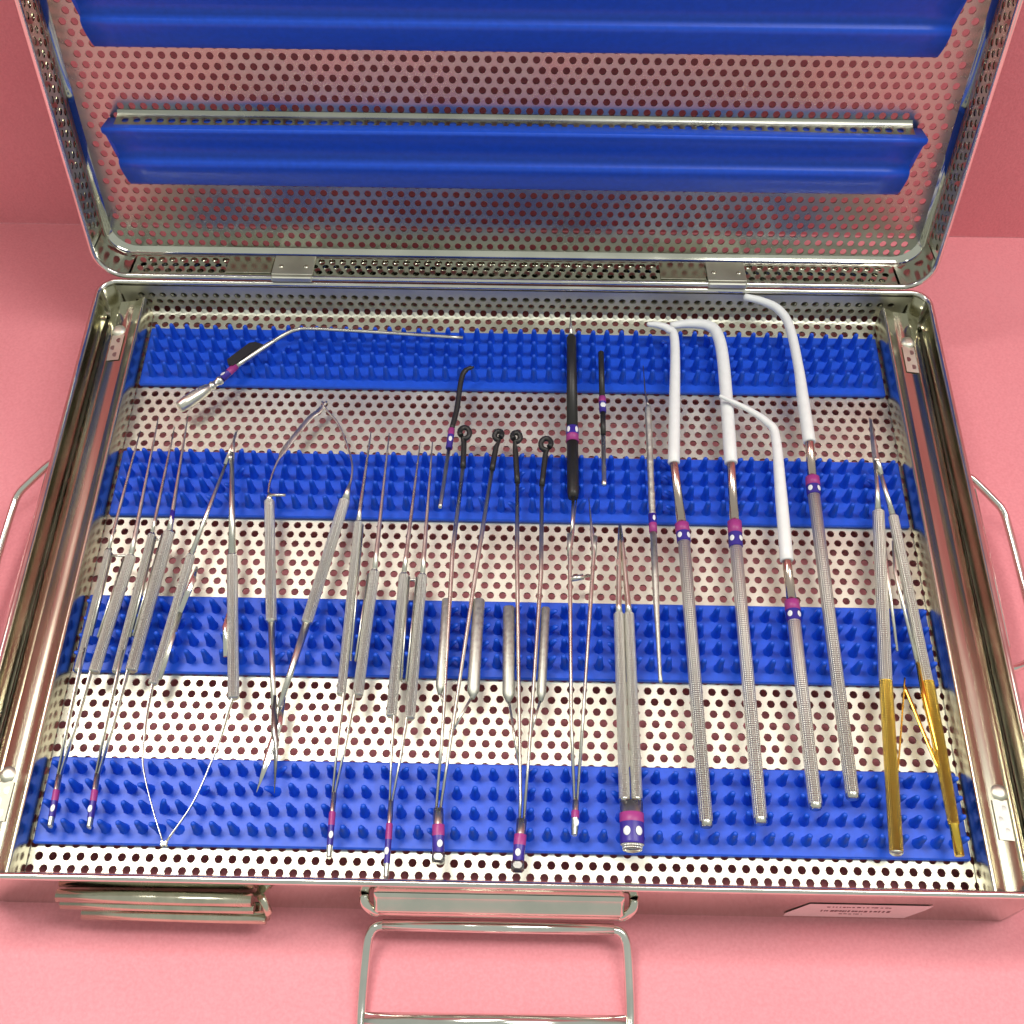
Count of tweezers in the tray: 8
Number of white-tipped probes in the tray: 4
